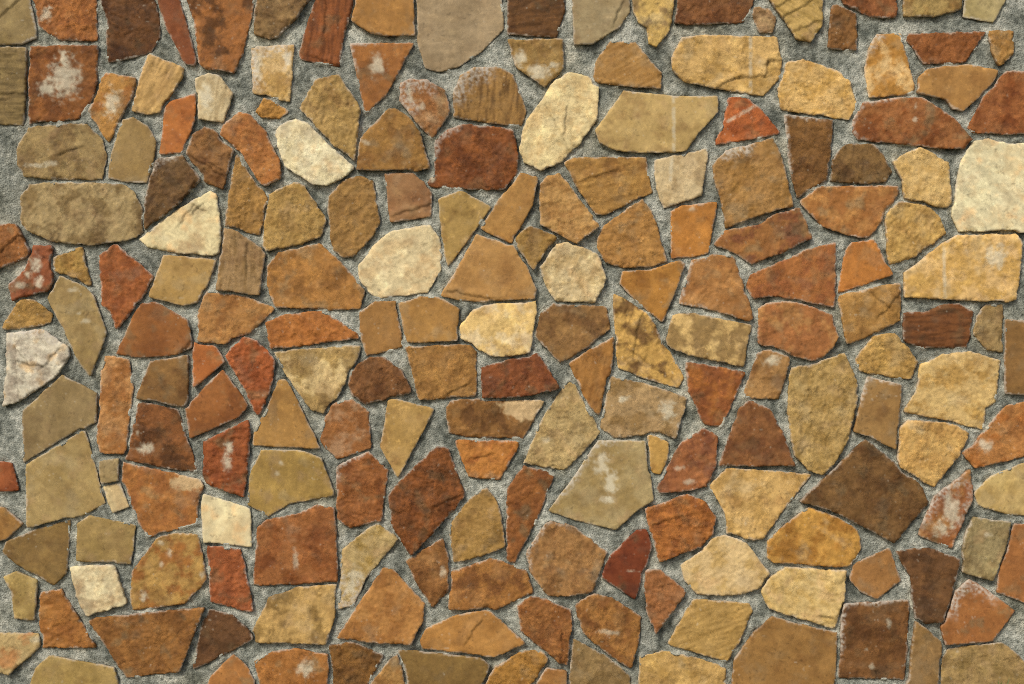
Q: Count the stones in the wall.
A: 200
